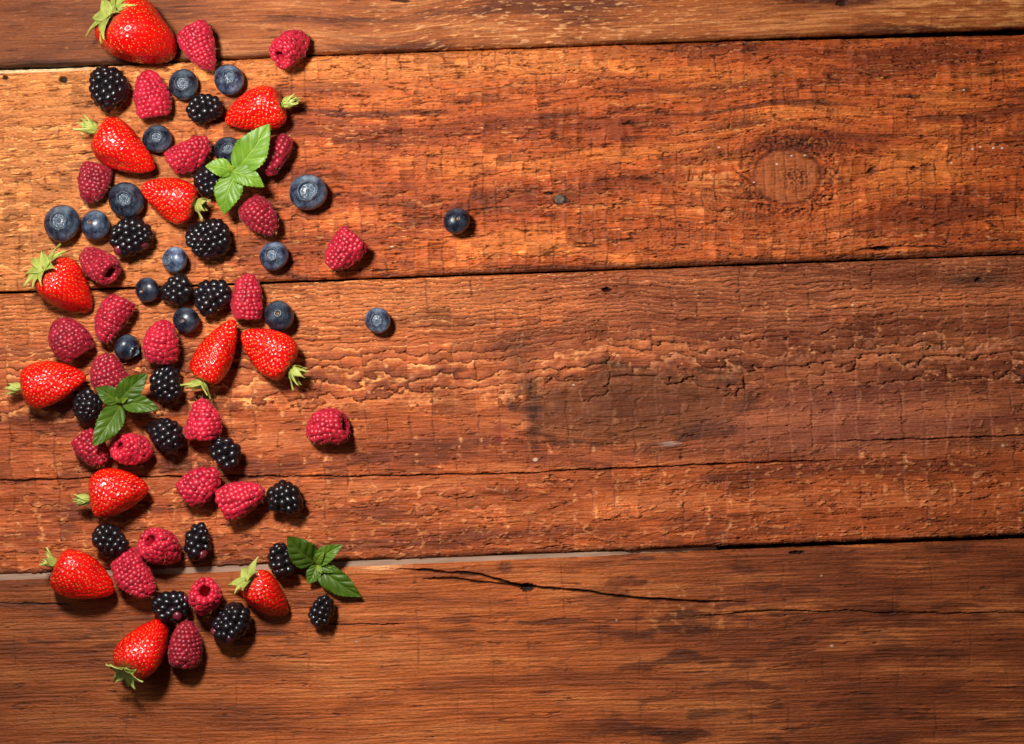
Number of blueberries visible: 16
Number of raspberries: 24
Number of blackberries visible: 18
